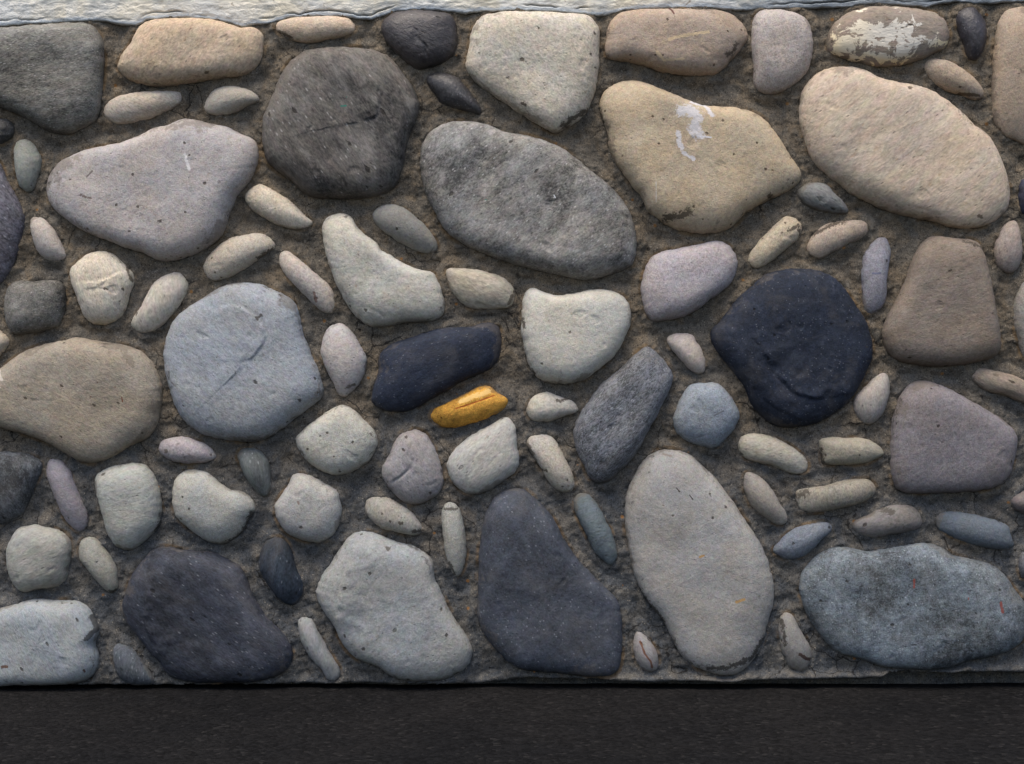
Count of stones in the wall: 92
